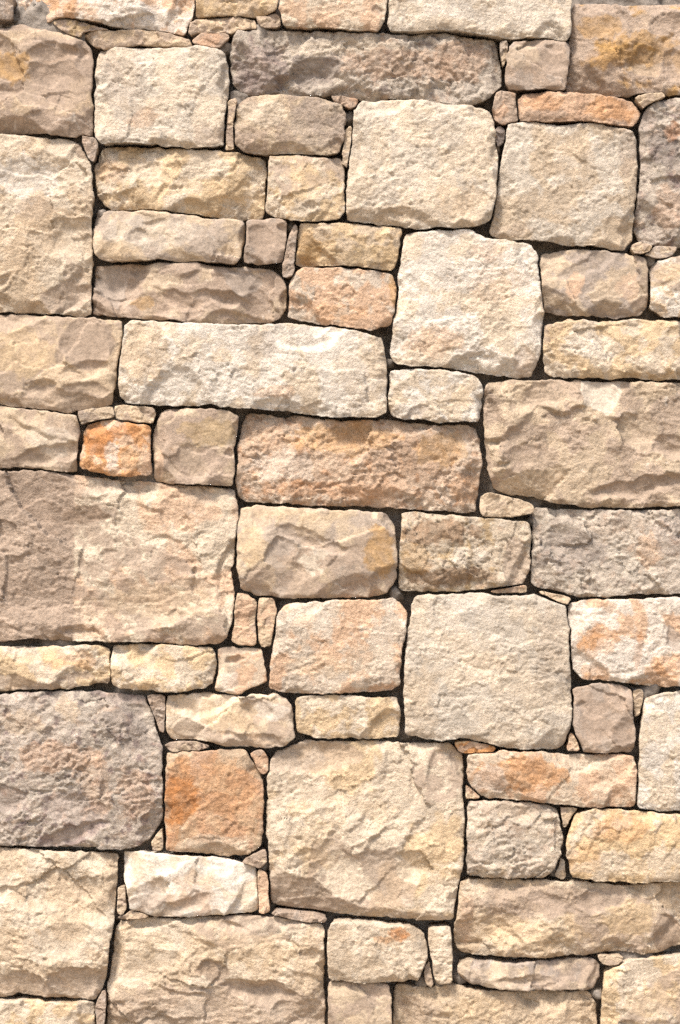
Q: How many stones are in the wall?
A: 107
